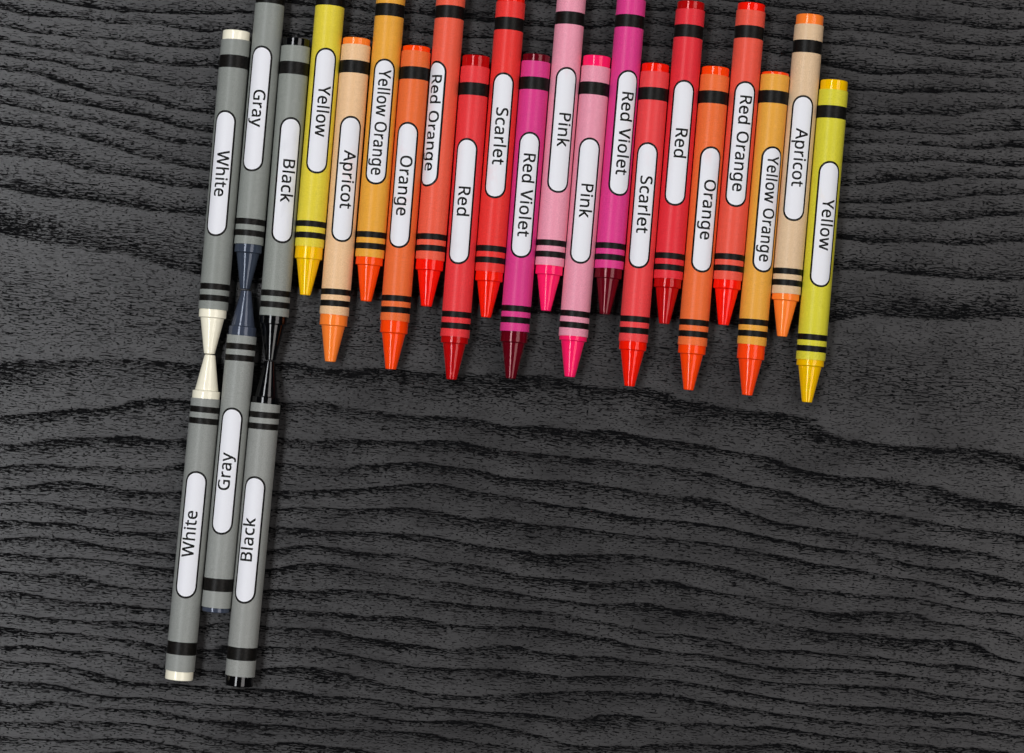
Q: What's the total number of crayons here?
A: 24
